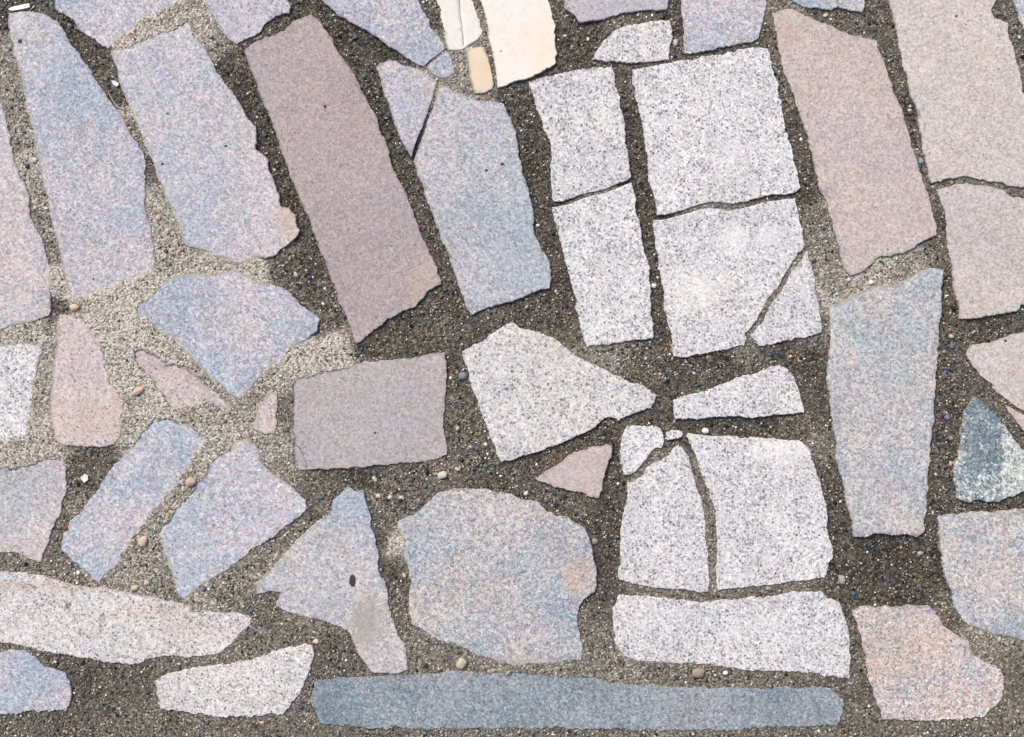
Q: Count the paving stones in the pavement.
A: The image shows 55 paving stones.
